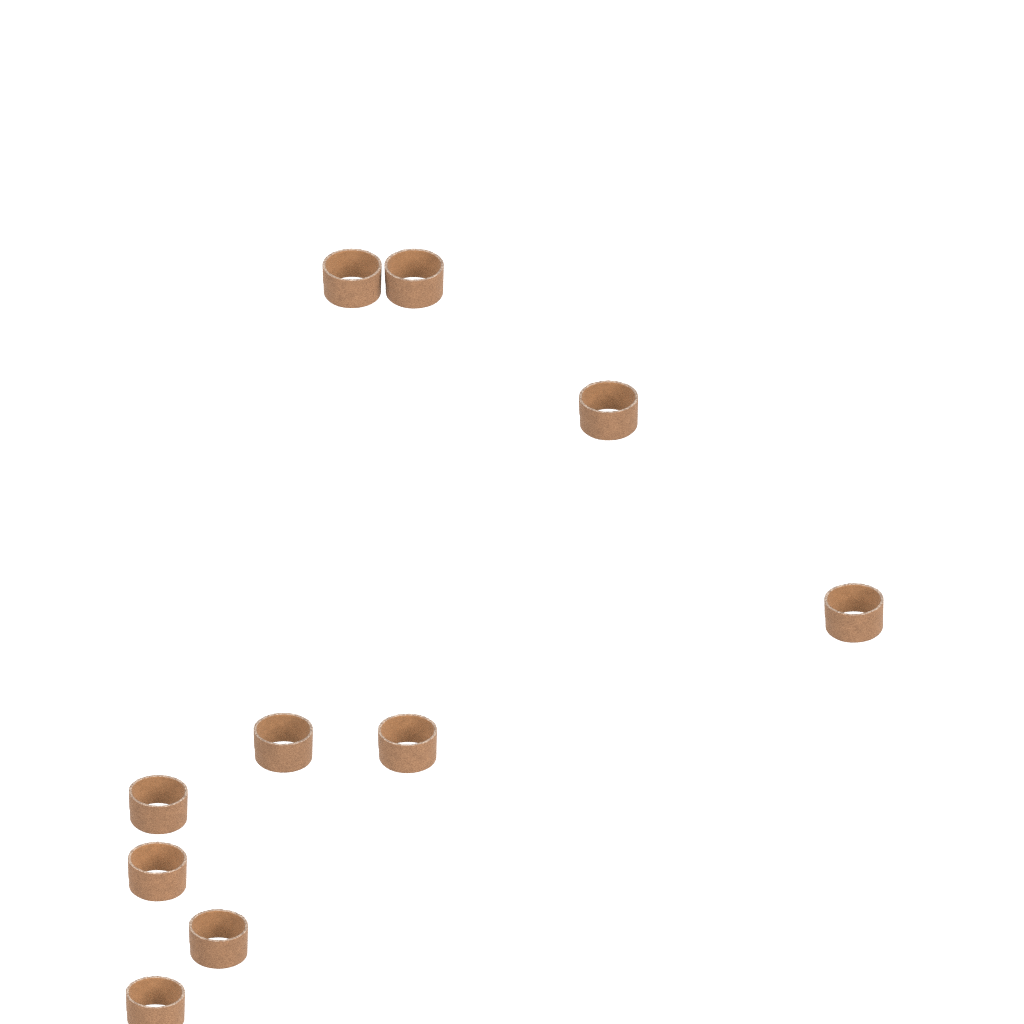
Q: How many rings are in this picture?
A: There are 10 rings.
